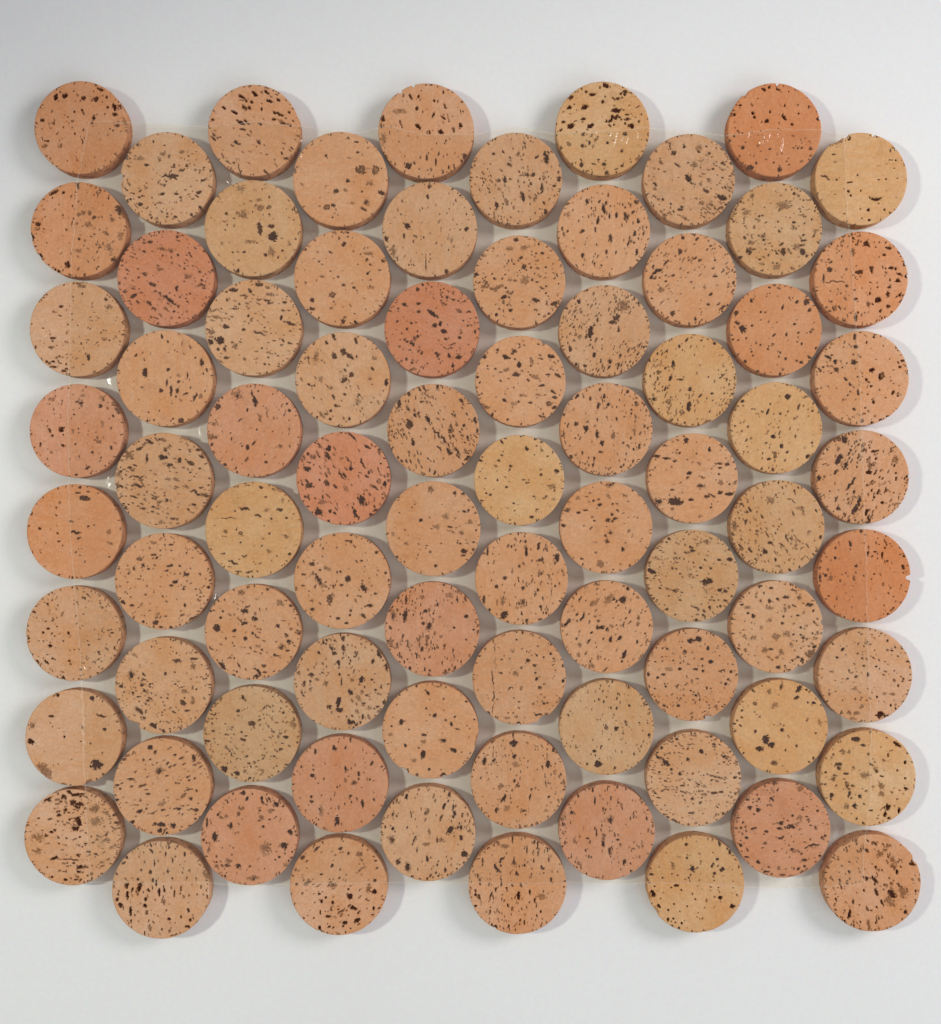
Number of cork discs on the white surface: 80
